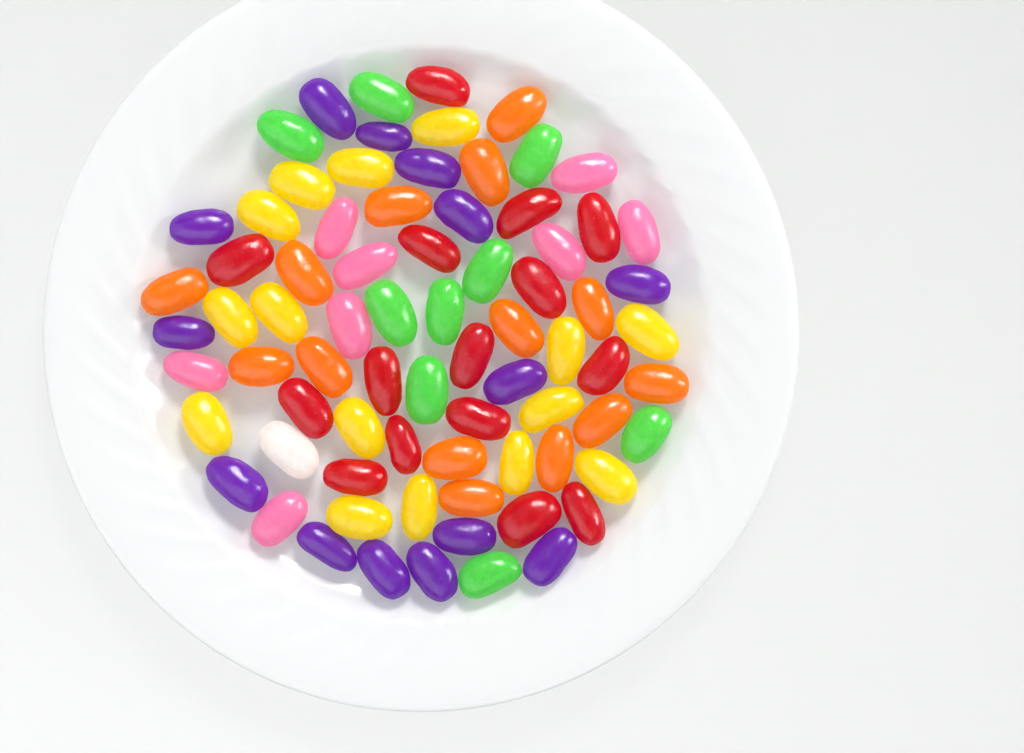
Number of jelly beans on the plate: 76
